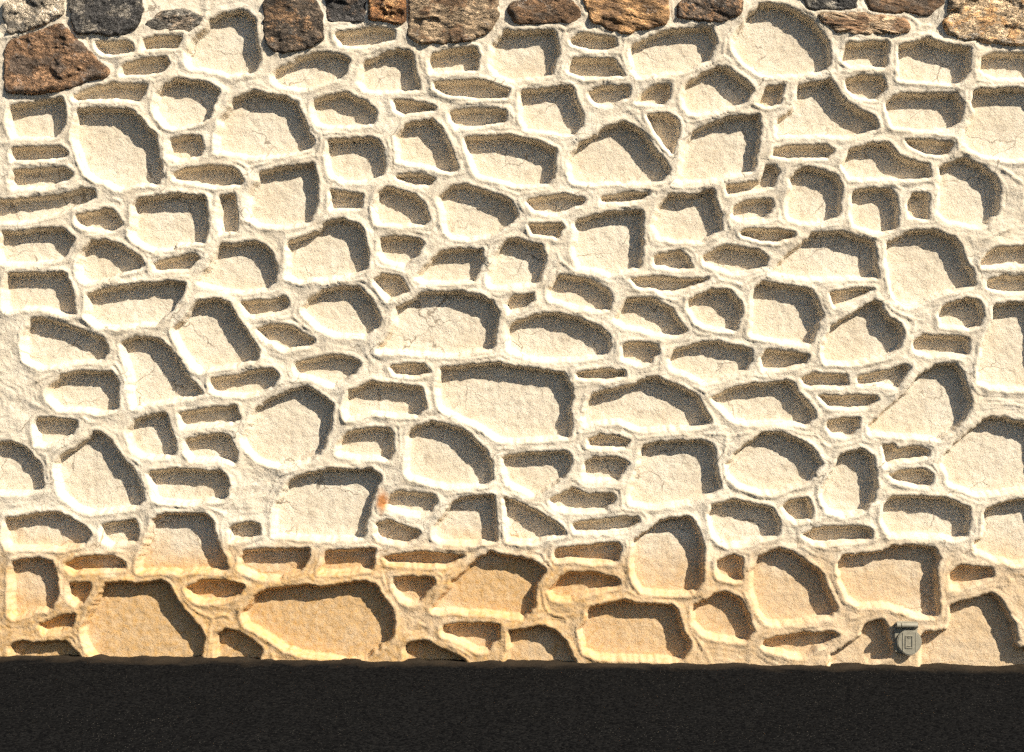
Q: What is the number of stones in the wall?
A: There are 15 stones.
